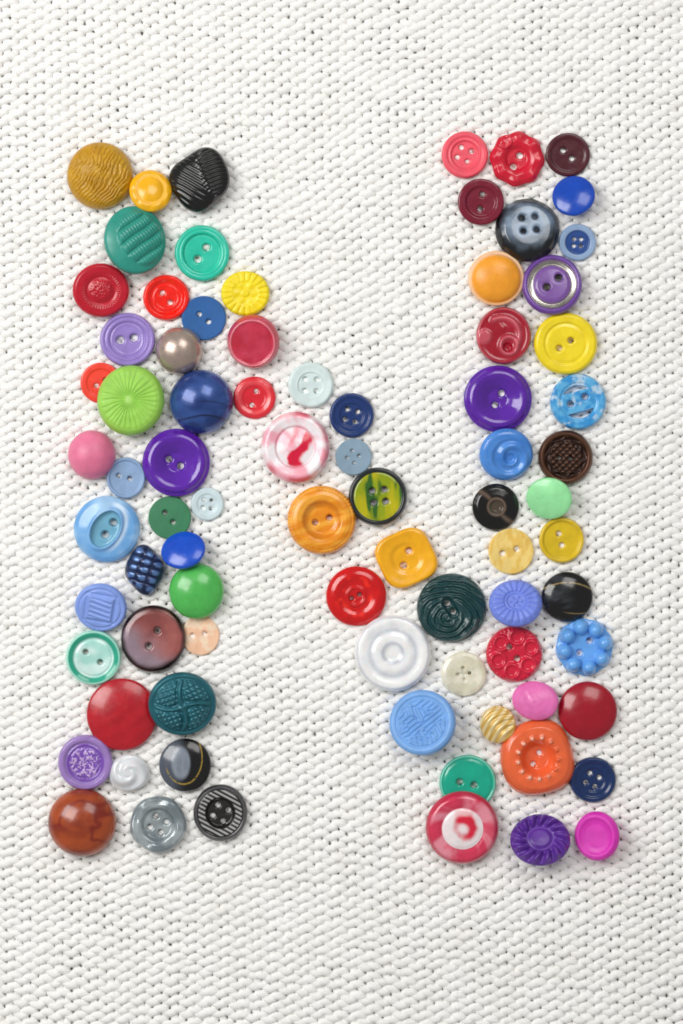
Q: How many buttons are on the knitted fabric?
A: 81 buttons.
